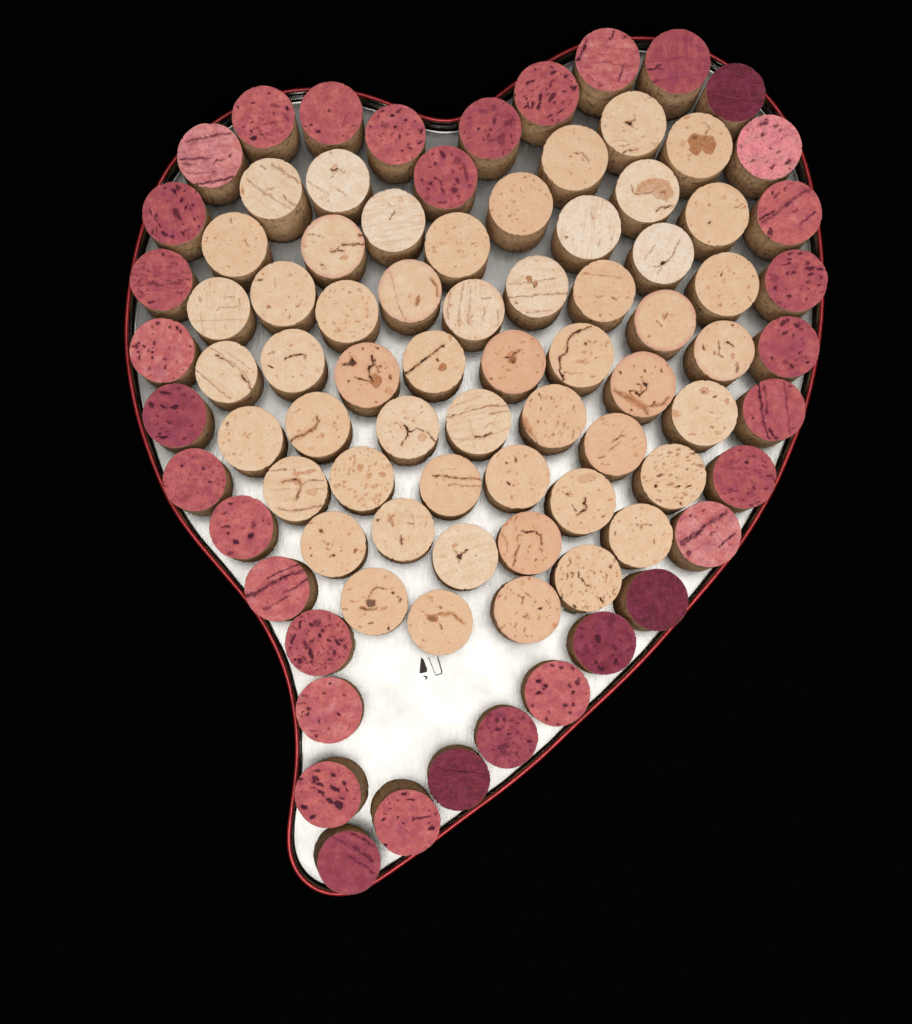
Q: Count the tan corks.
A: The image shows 53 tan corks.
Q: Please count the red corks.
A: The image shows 34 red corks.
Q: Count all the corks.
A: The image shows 87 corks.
